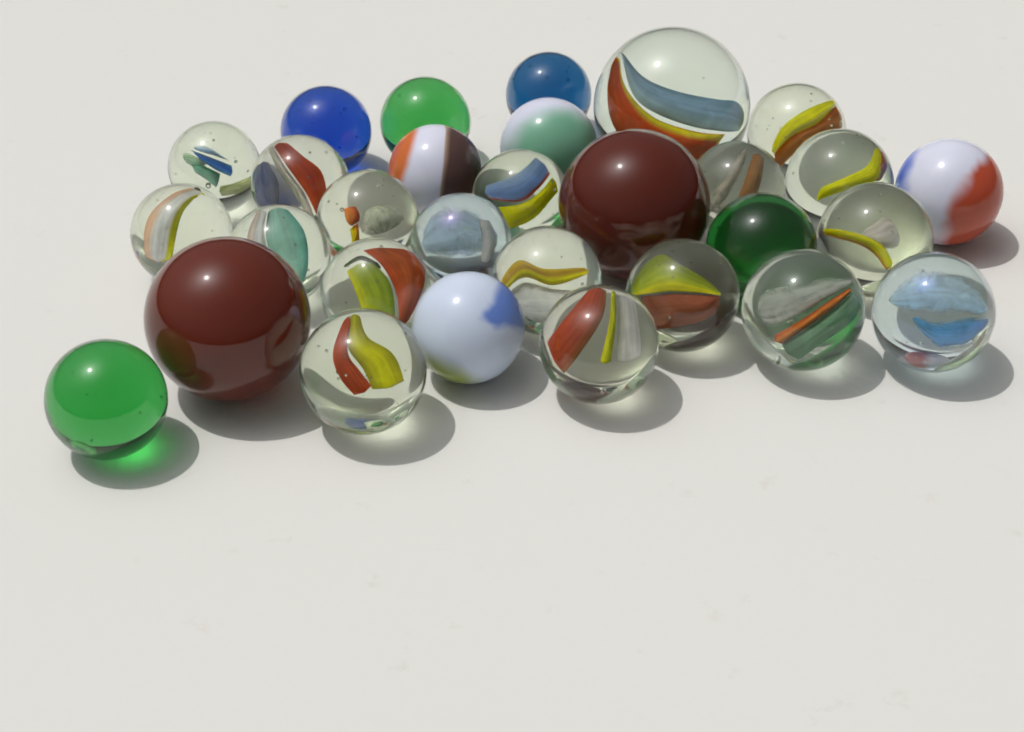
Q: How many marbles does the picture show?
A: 30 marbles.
